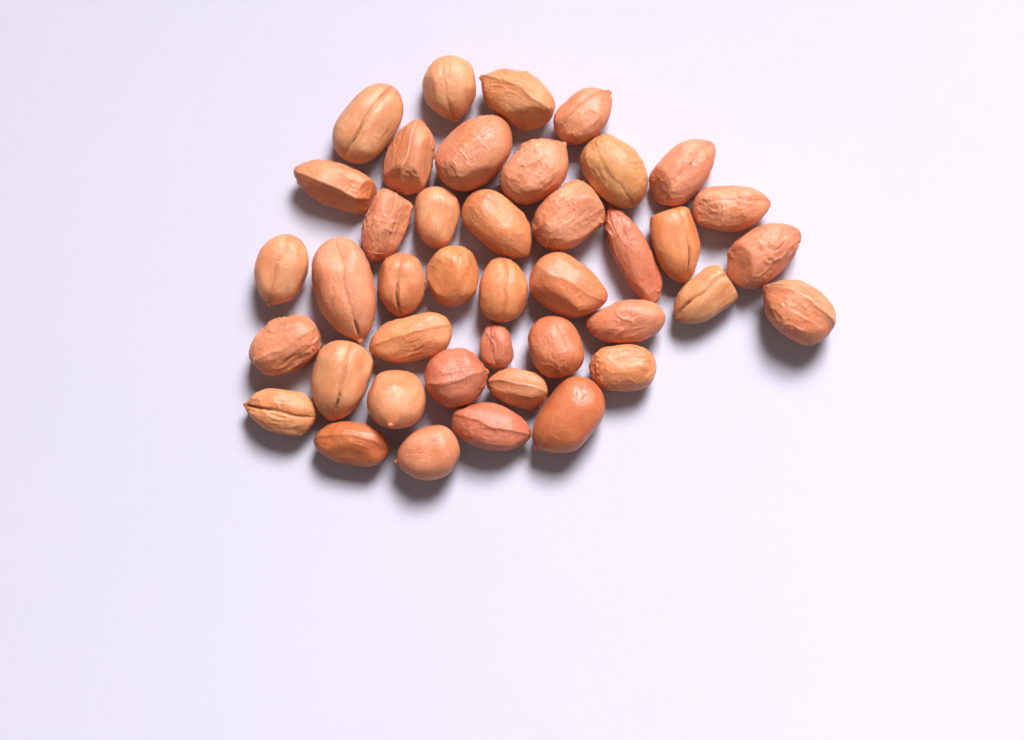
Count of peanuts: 41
